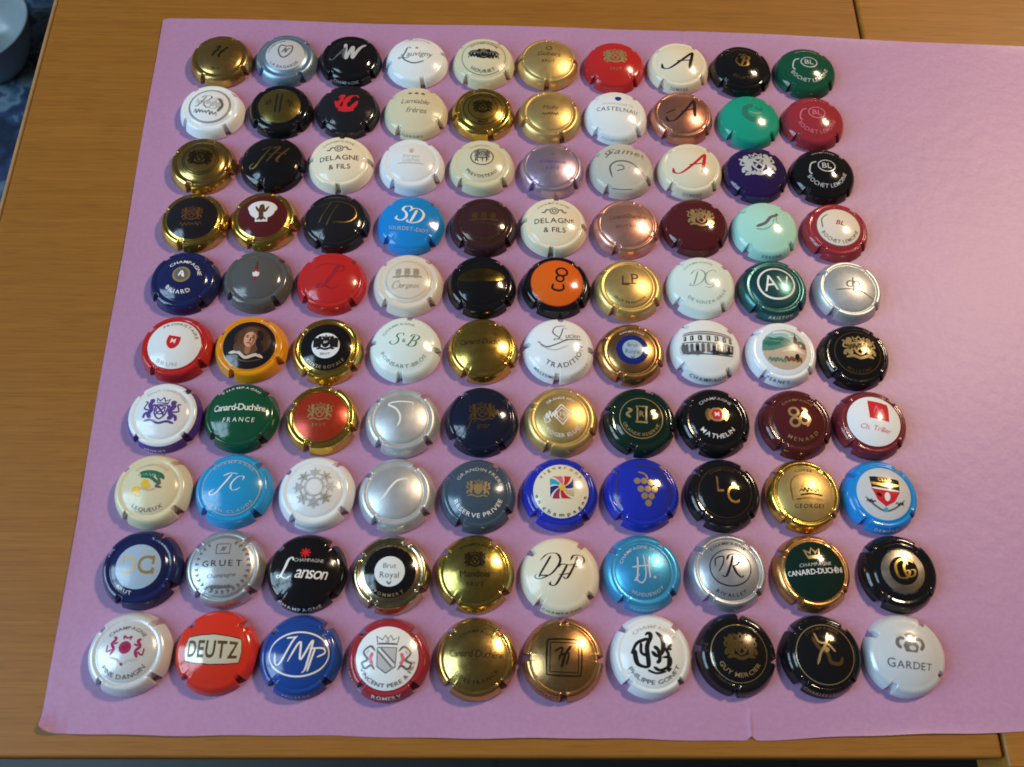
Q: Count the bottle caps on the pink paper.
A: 100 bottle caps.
